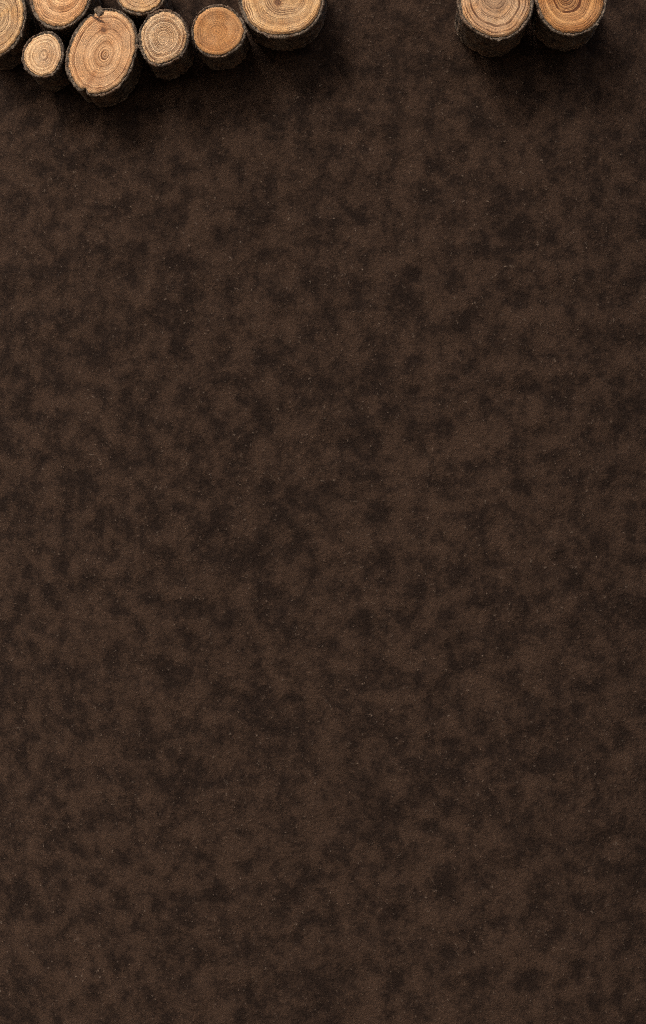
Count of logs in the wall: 10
